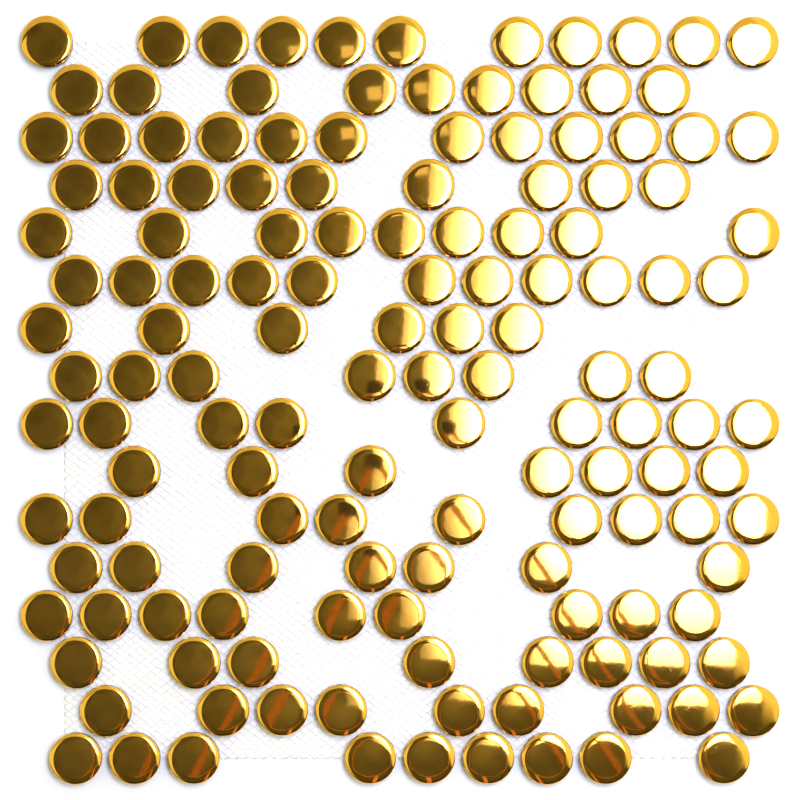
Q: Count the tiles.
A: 142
